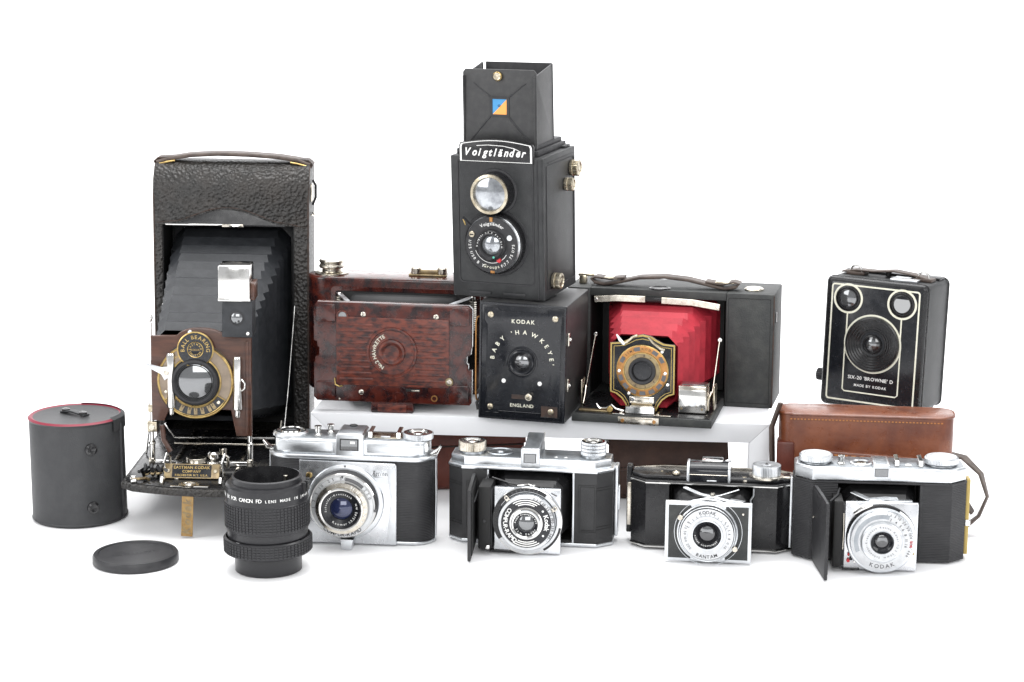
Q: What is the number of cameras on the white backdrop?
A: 10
